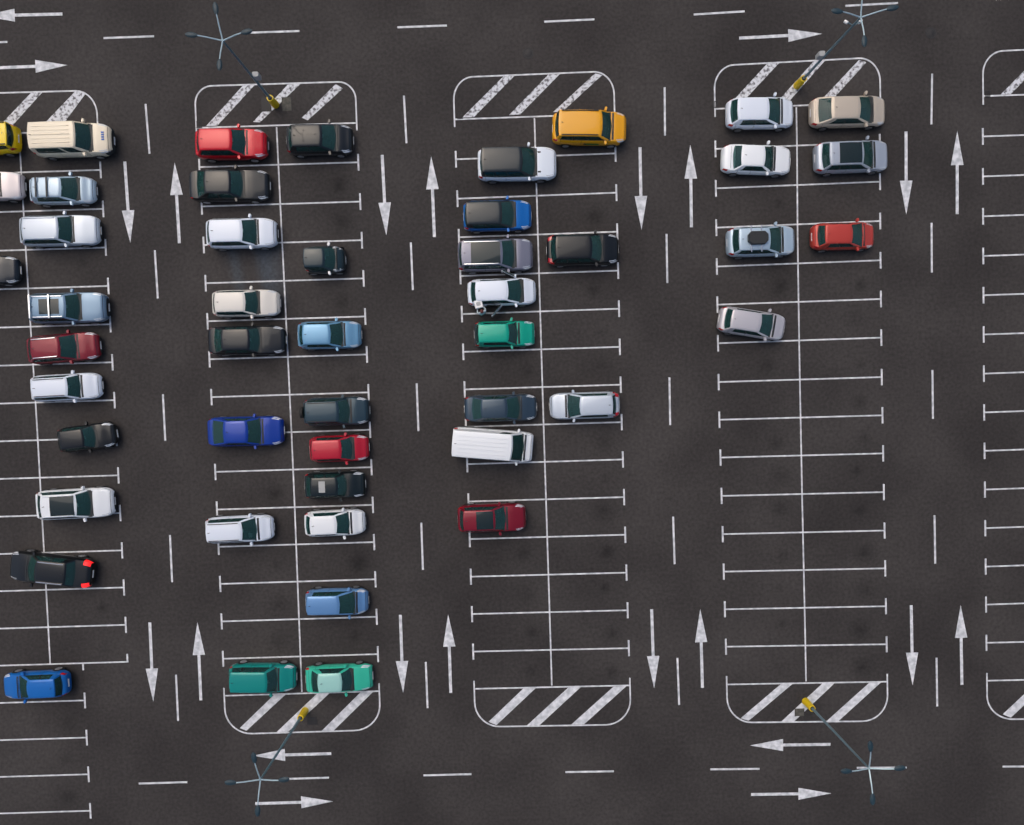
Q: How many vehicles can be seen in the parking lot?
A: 48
